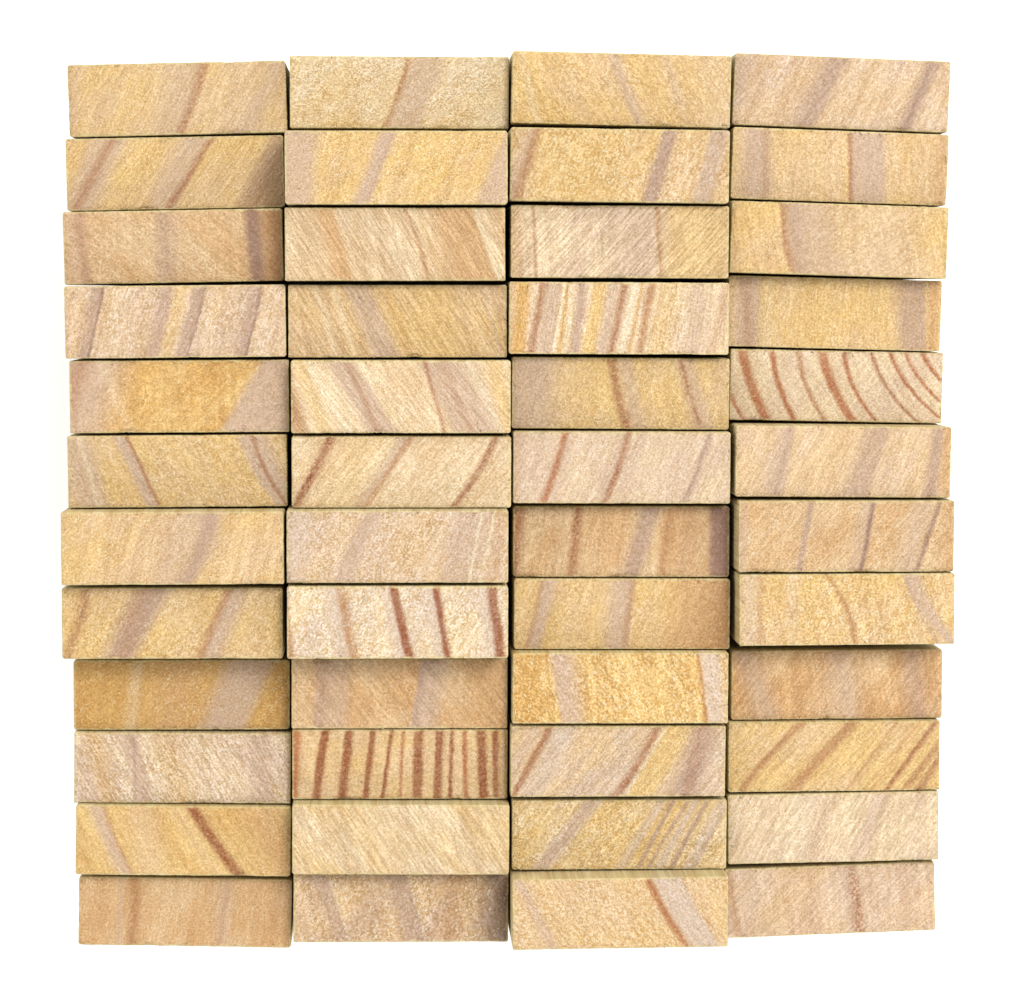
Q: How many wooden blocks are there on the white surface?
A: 48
